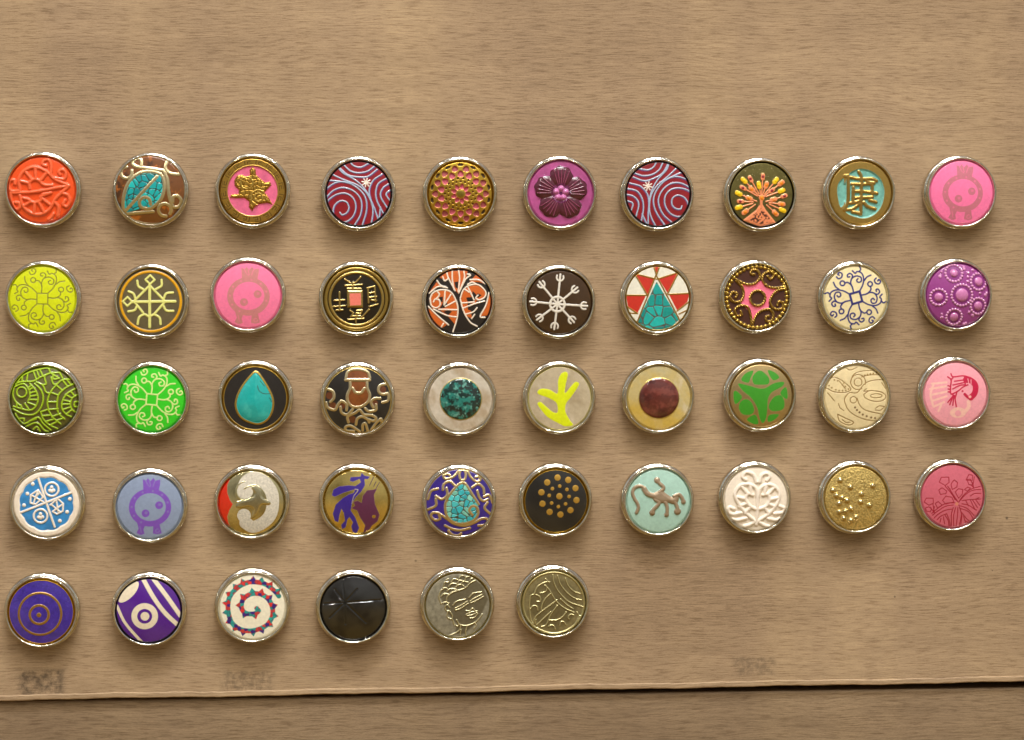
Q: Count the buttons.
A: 46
